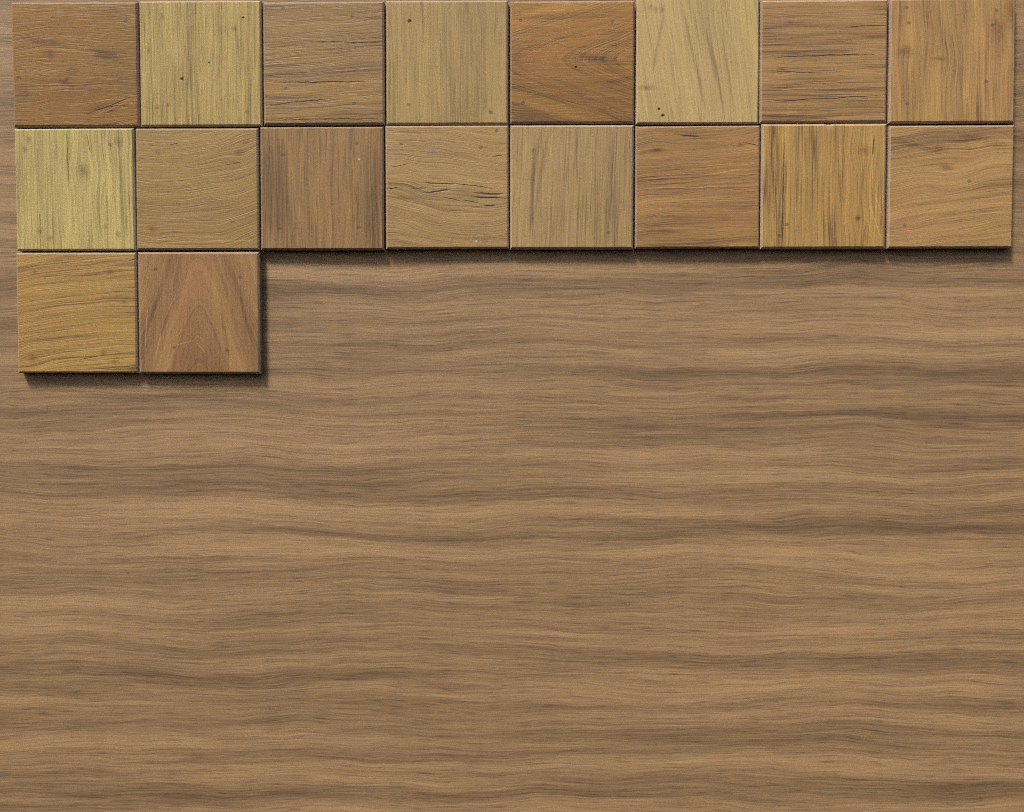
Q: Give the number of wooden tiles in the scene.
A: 18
